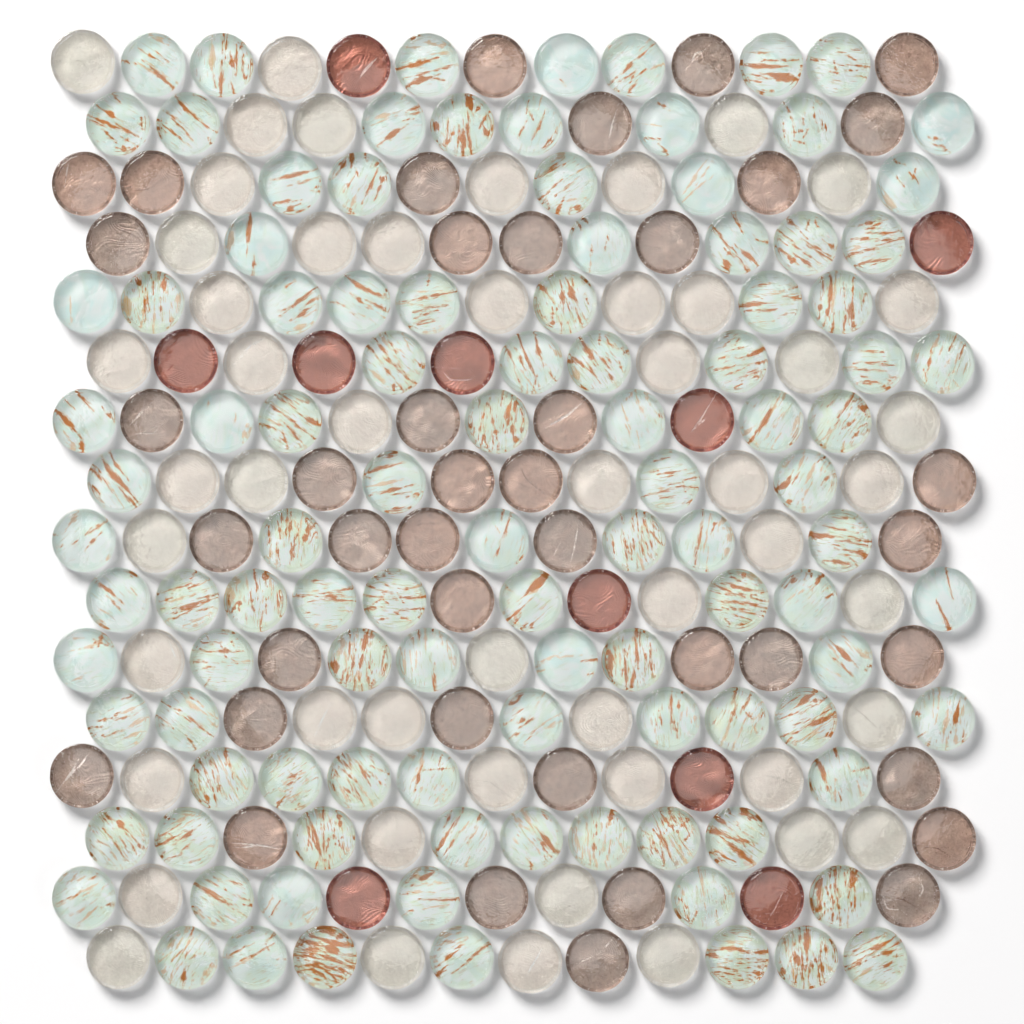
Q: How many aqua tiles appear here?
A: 105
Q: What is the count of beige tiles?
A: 51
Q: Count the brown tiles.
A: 41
